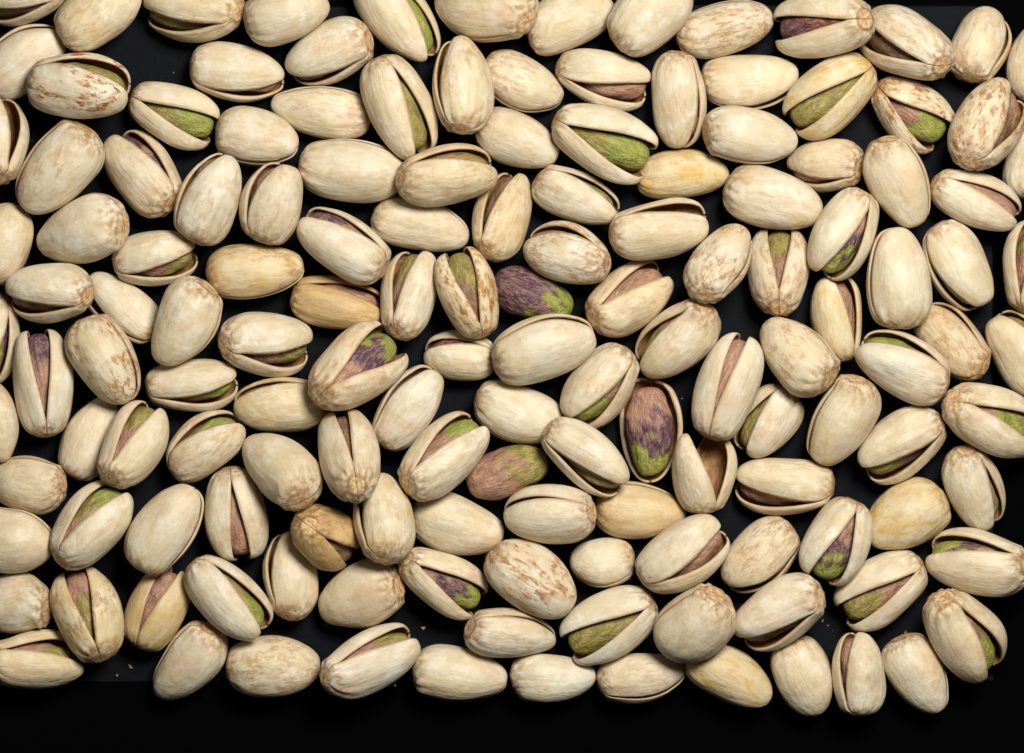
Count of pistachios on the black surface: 146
